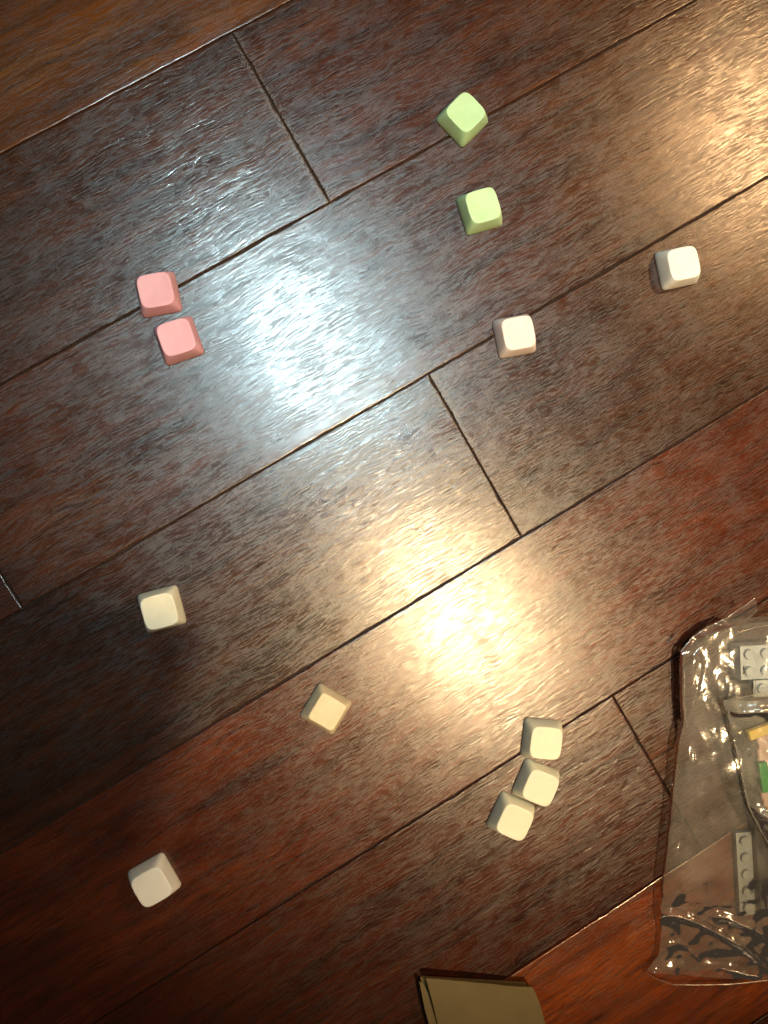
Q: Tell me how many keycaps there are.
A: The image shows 12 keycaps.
